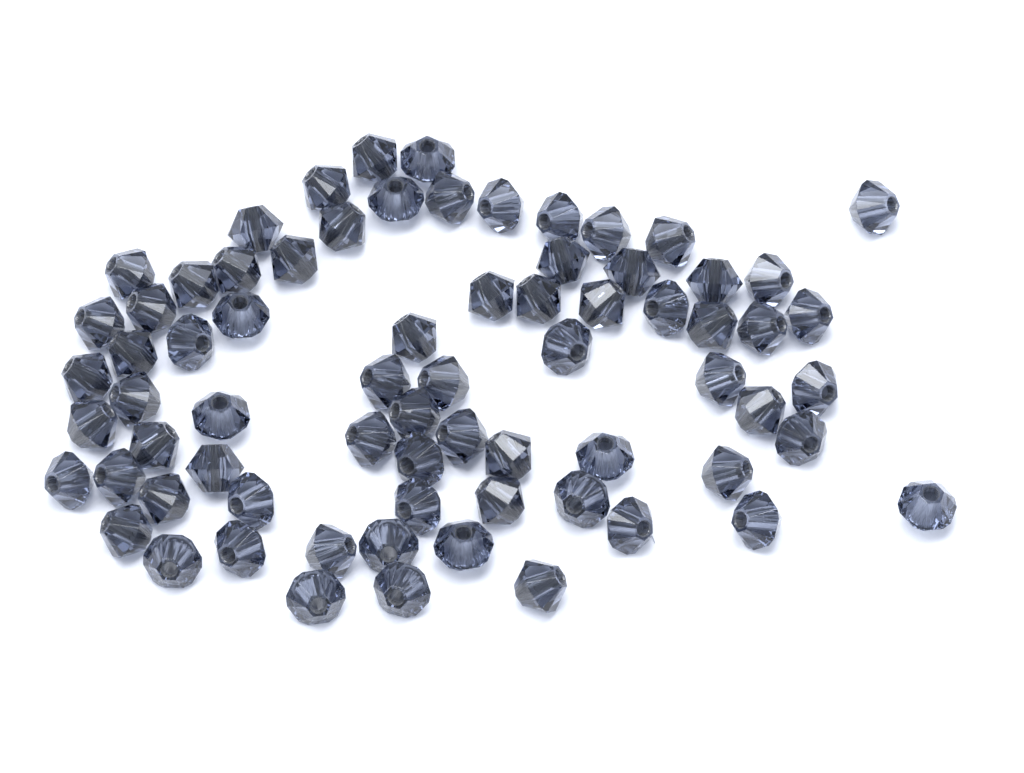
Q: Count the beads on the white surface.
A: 72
